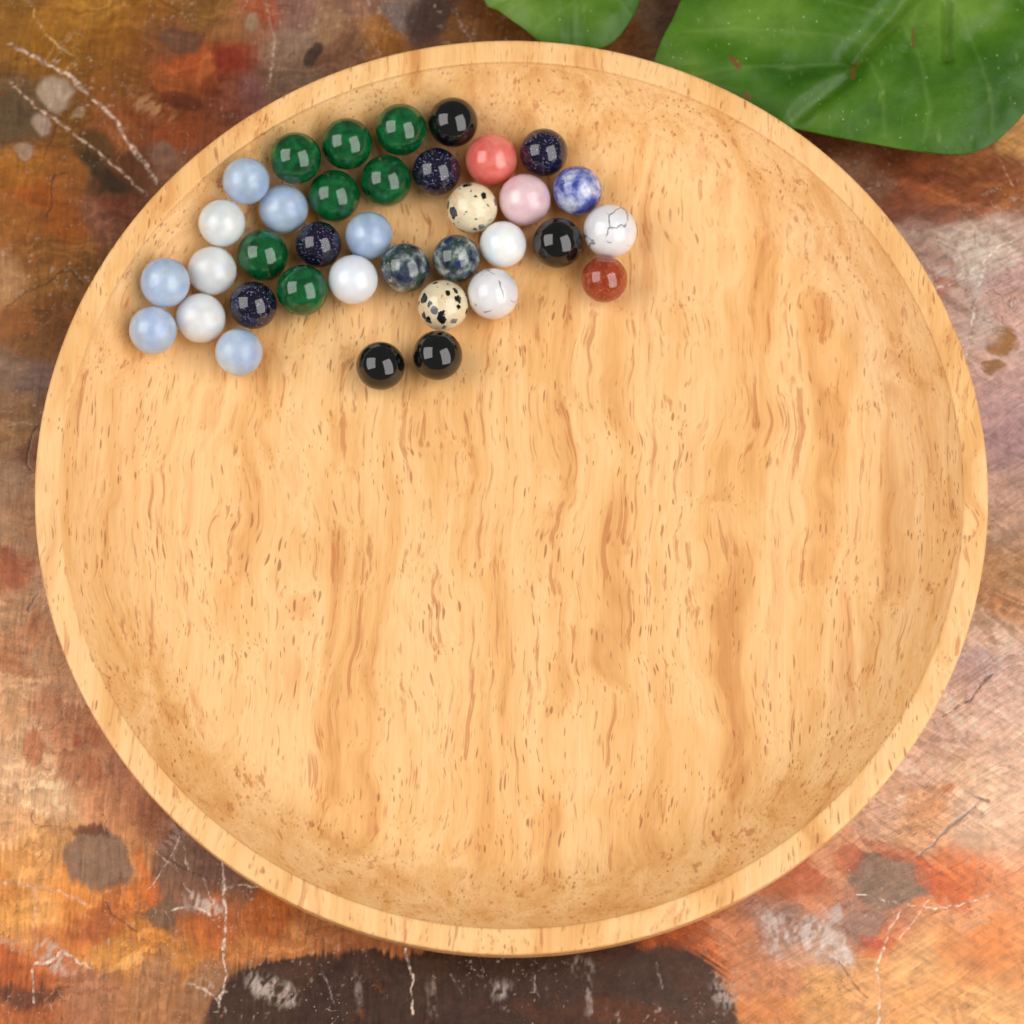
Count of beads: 36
